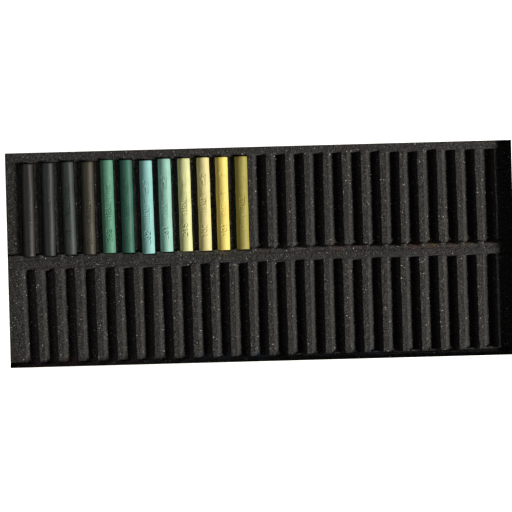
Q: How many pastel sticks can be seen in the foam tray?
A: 12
